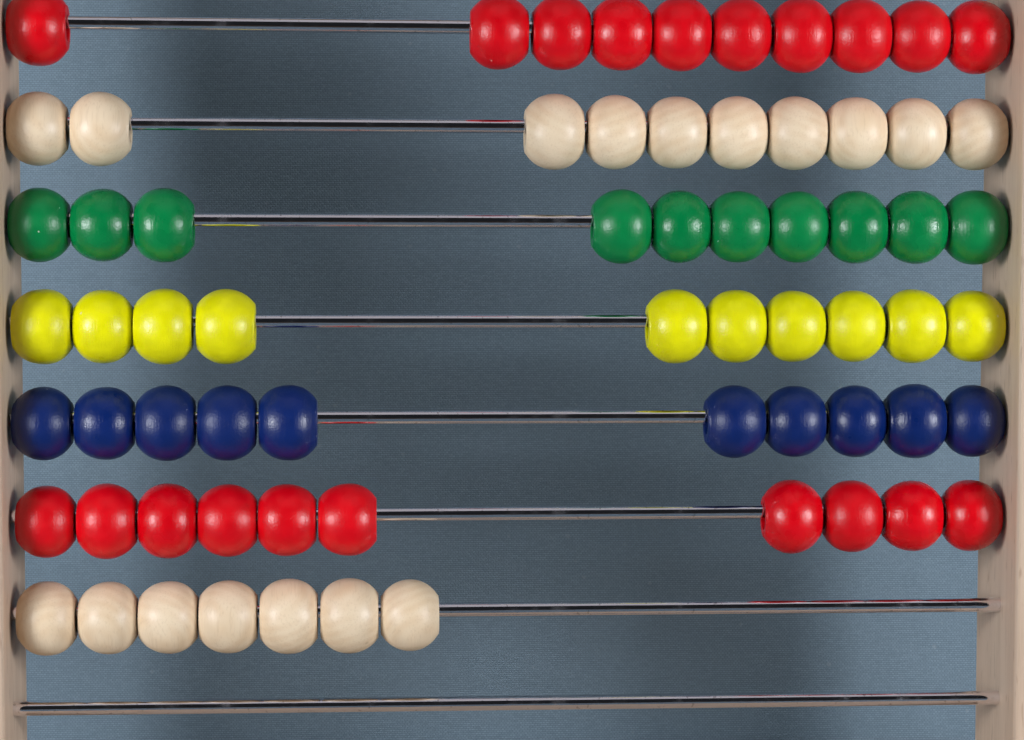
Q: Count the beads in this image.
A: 67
